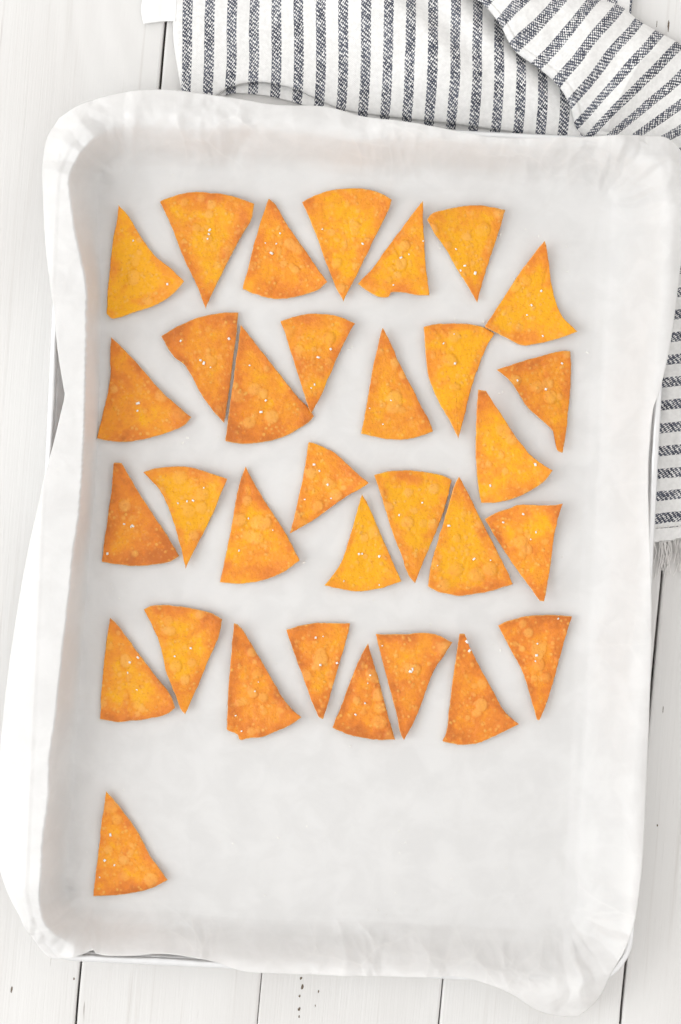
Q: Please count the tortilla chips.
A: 32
